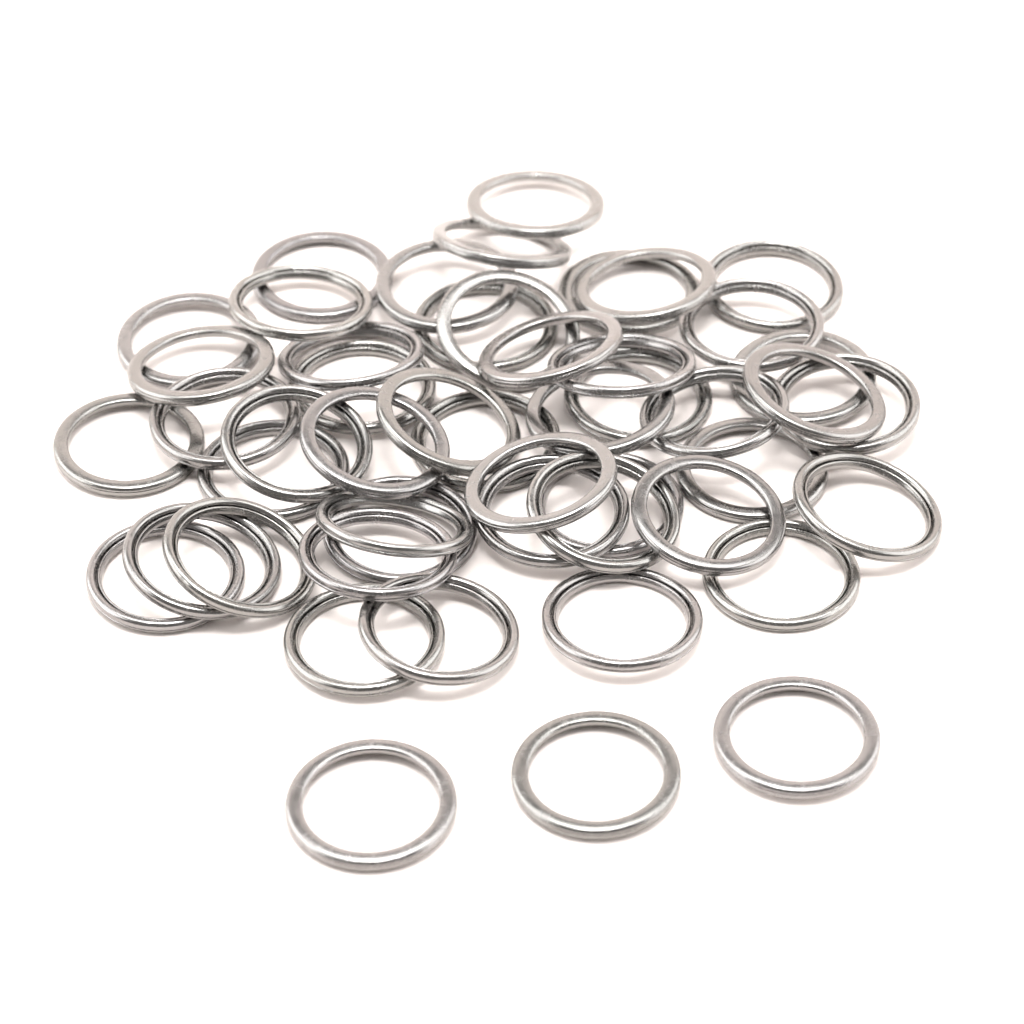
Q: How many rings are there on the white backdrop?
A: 50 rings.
